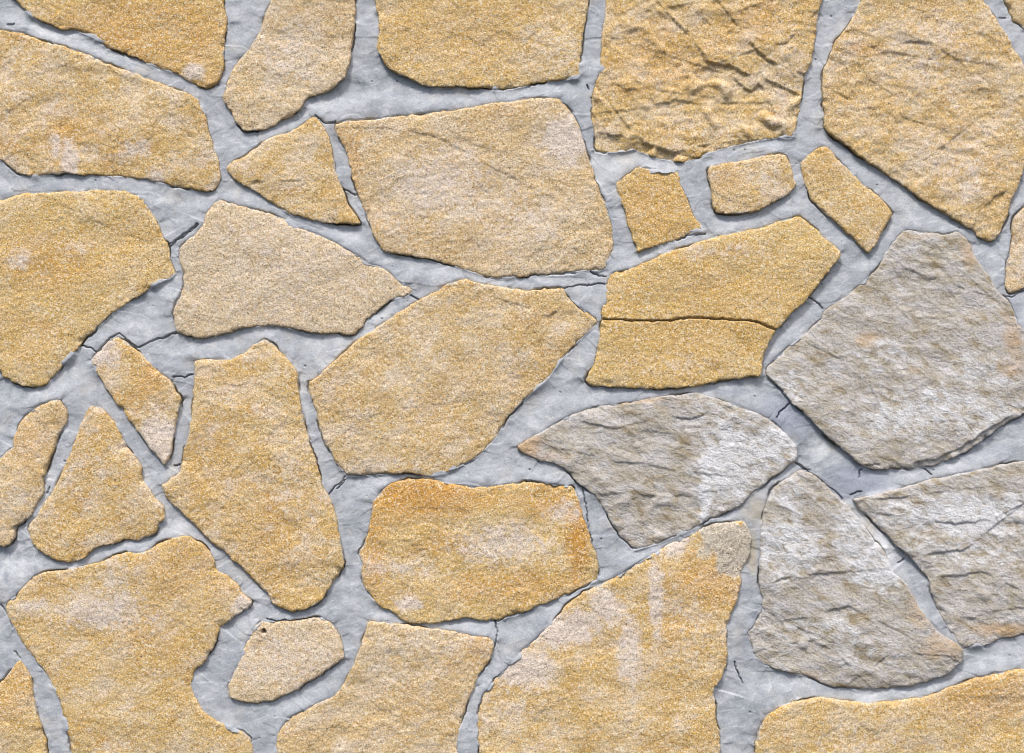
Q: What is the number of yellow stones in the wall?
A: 28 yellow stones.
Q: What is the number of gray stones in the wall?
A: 4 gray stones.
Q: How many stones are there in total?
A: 32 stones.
